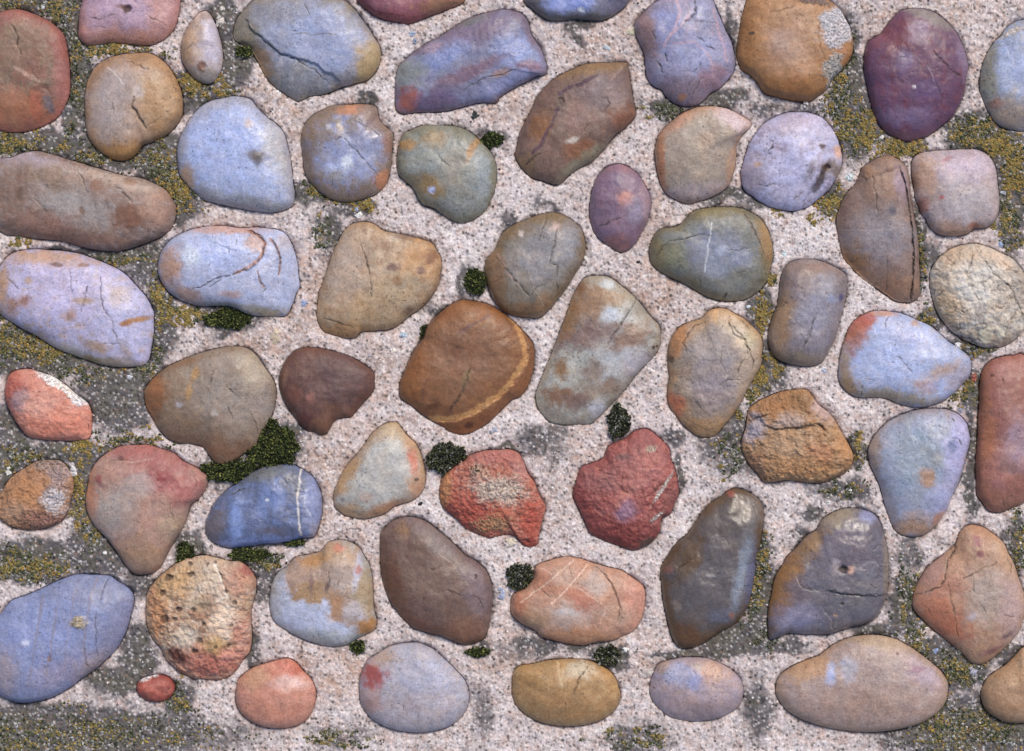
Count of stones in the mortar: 60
